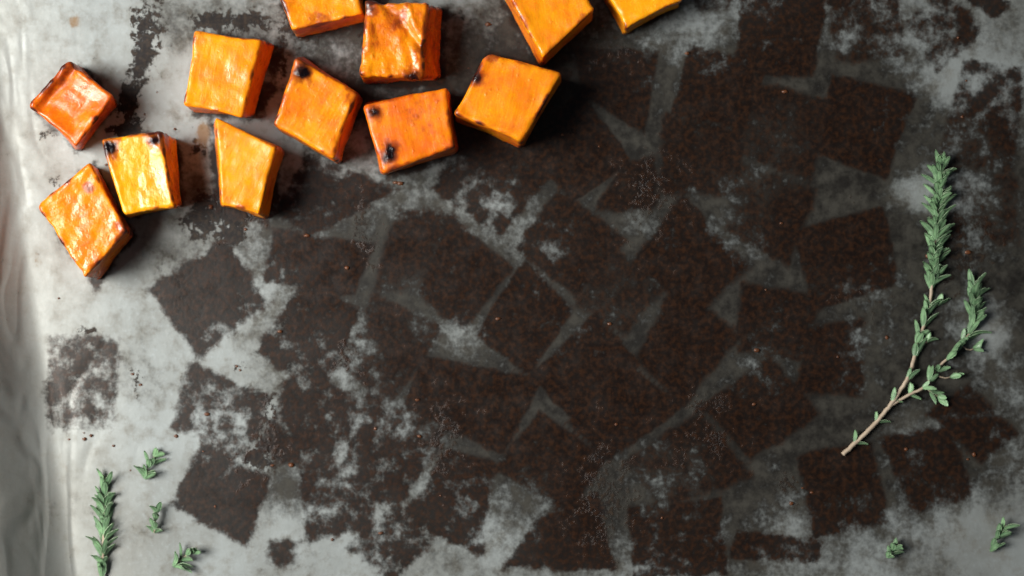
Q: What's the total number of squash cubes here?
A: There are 12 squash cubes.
